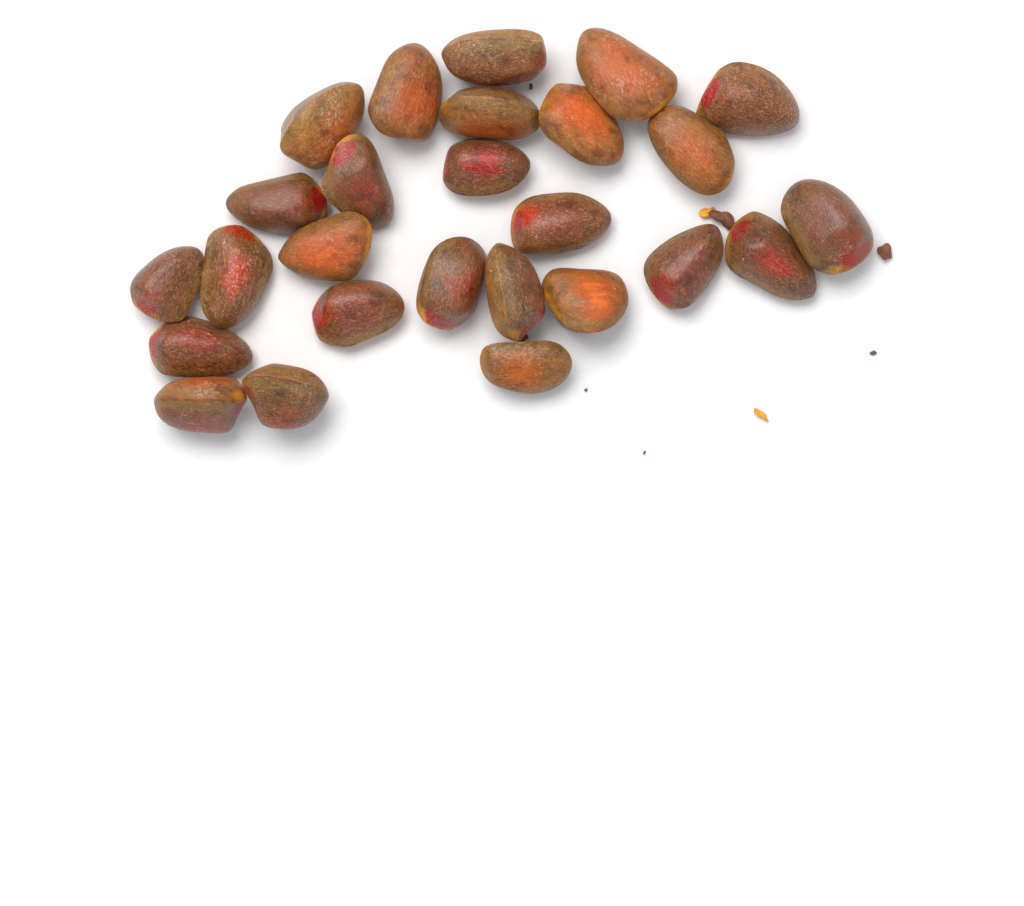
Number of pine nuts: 26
